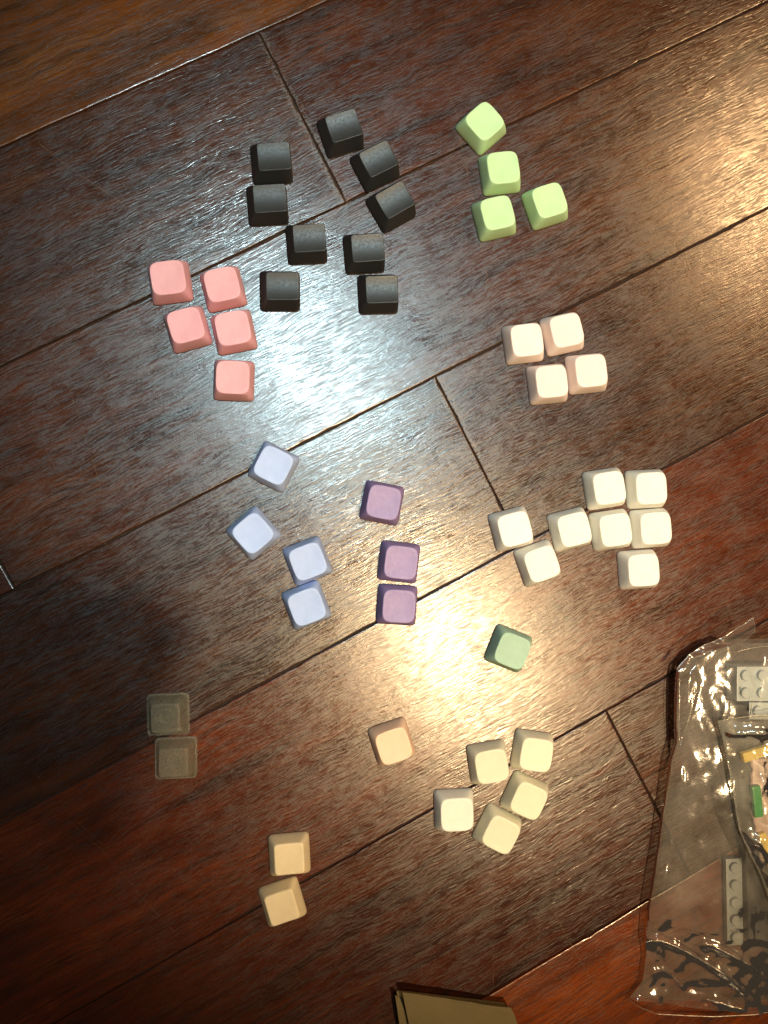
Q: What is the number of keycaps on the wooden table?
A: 48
